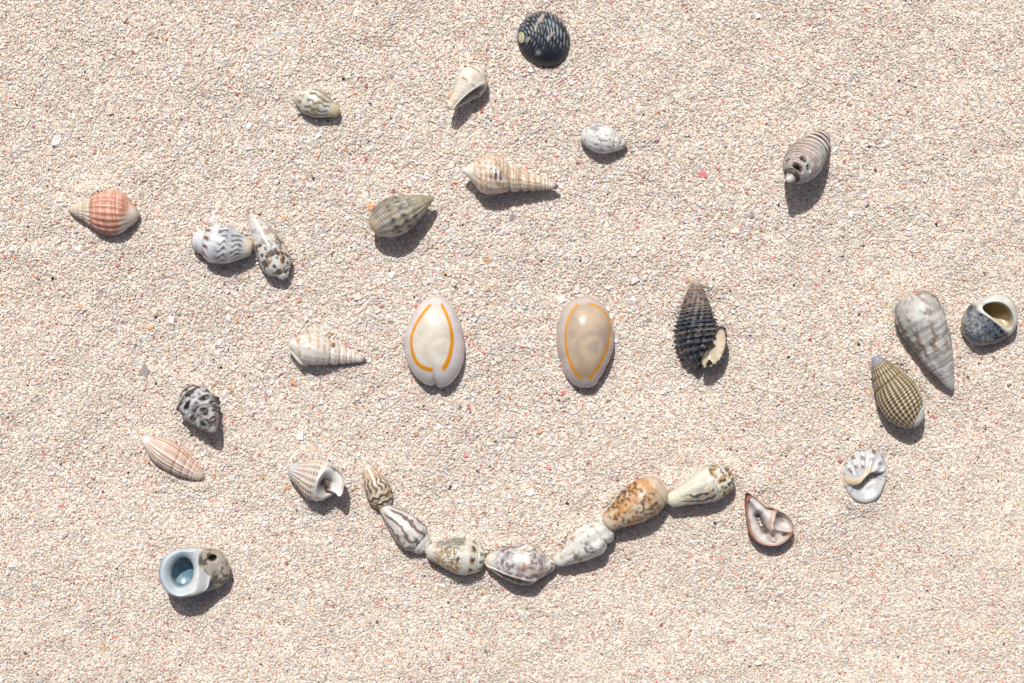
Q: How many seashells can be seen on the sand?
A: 30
